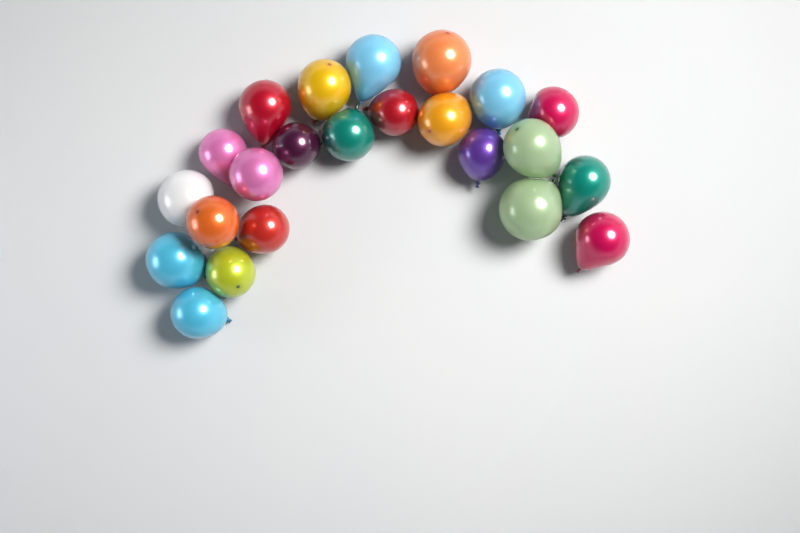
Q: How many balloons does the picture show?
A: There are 23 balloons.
